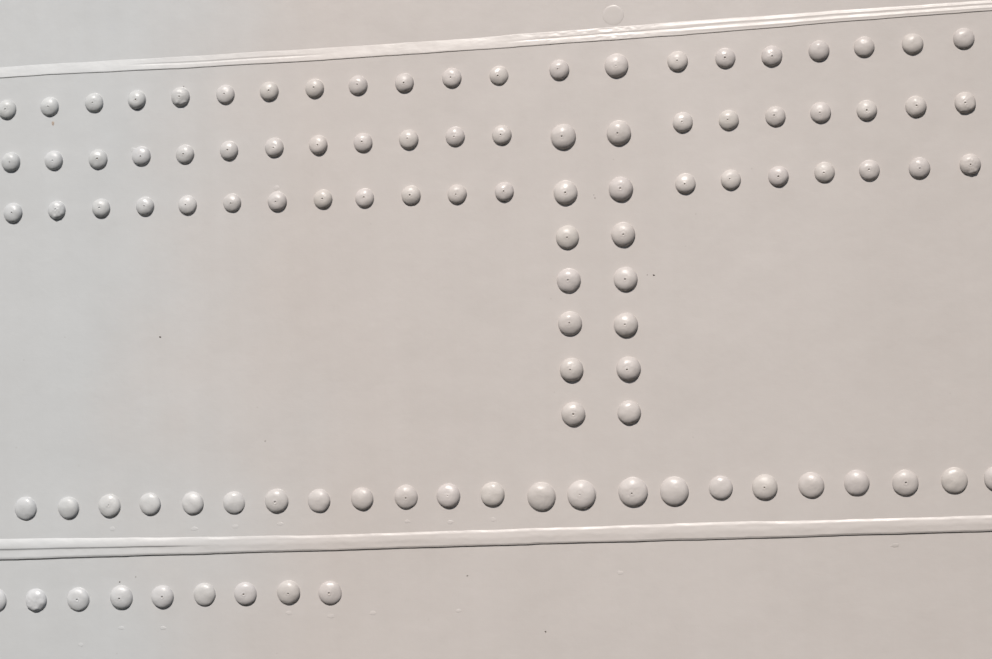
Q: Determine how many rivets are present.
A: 105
